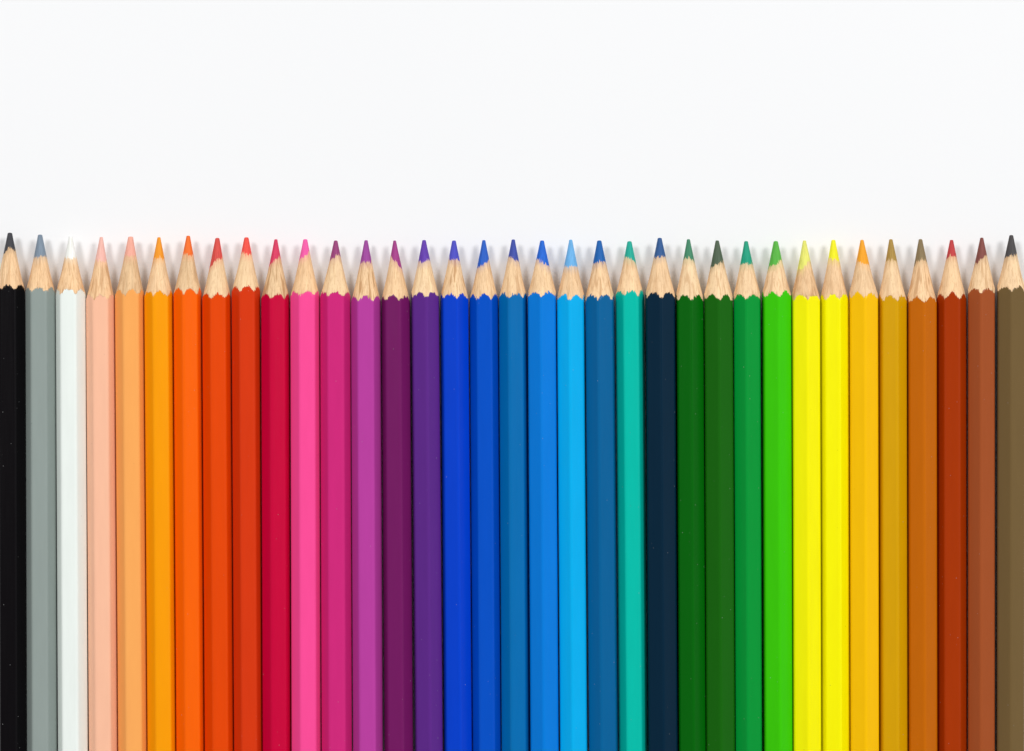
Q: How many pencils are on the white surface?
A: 35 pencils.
